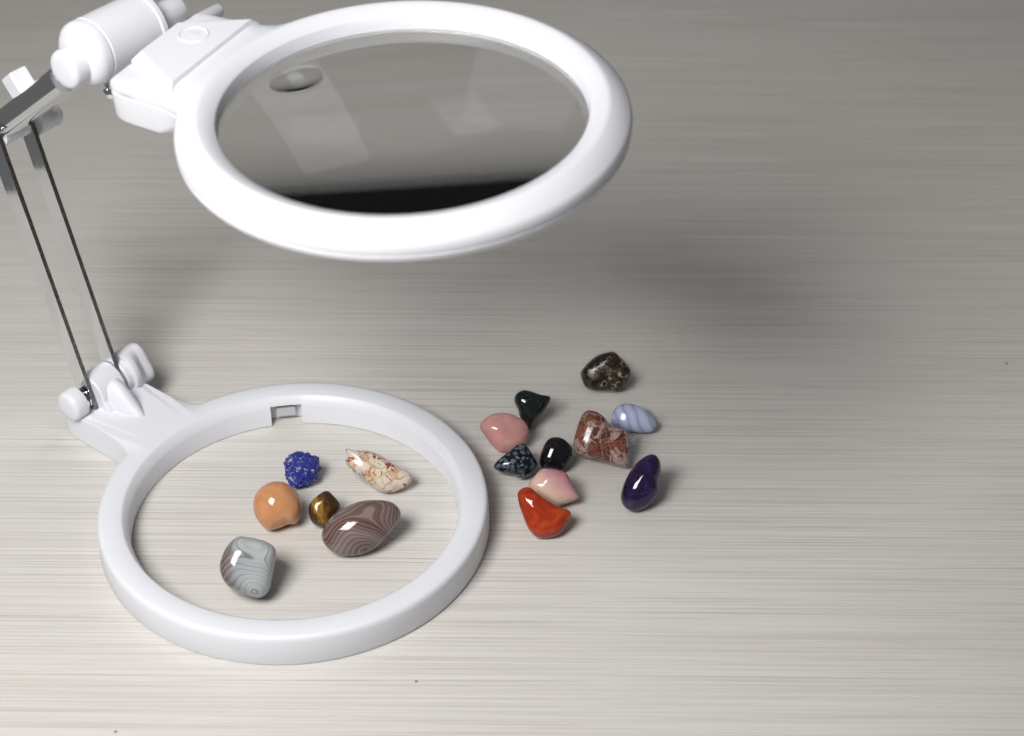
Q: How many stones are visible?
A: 16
